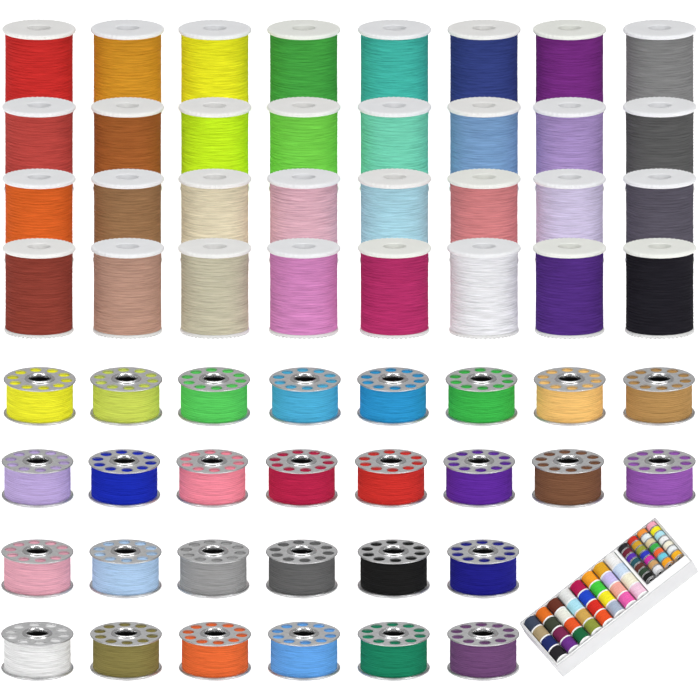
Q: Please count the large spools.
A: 32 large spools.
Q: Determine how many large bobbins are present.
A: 28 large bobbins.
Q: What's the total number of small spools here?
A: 32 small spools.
